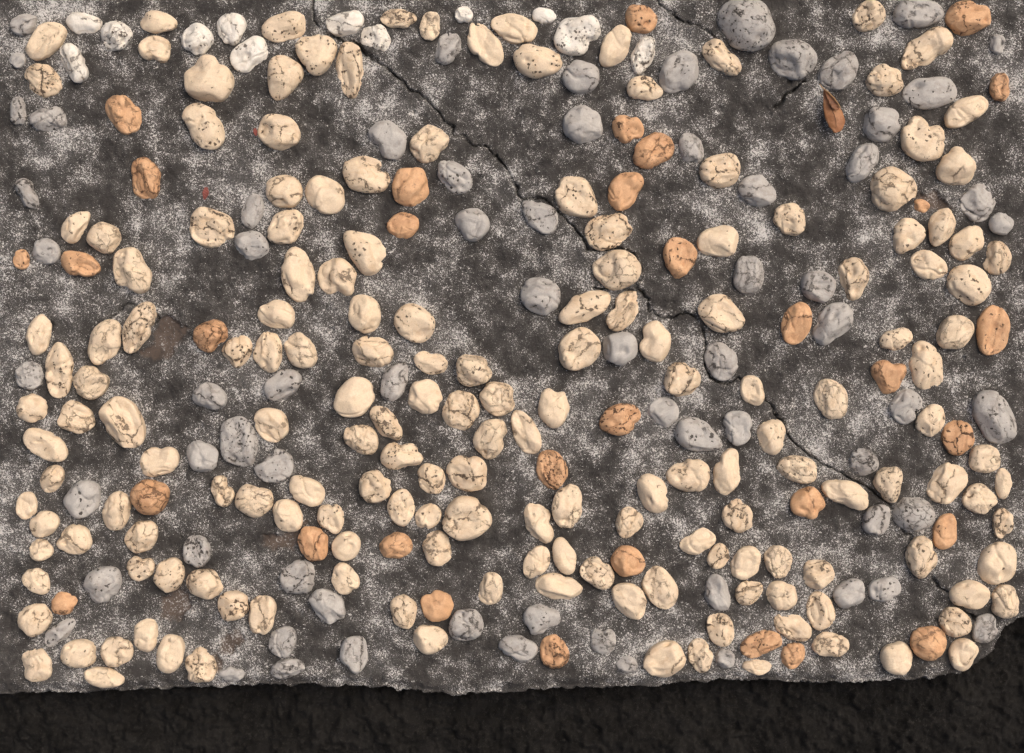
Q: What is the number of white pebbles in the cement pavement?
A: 12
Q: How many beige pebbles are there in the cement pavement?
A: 174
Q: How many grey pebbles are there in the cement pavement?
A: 69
